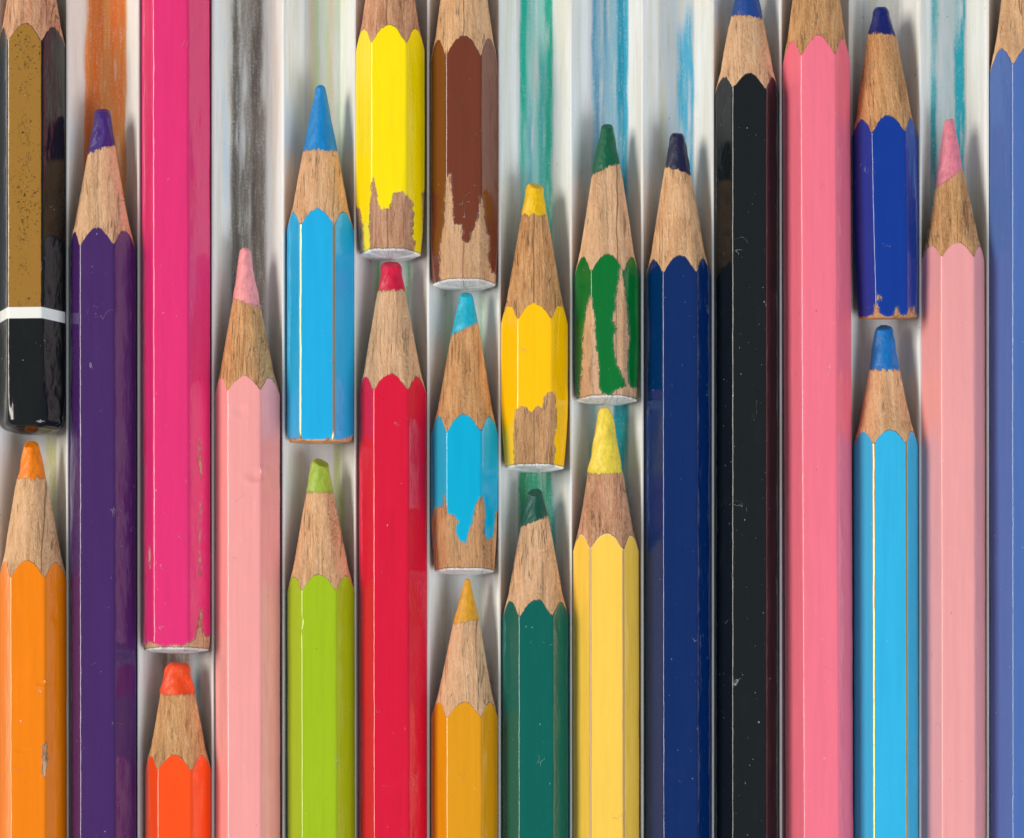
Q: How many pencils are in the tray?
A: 24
